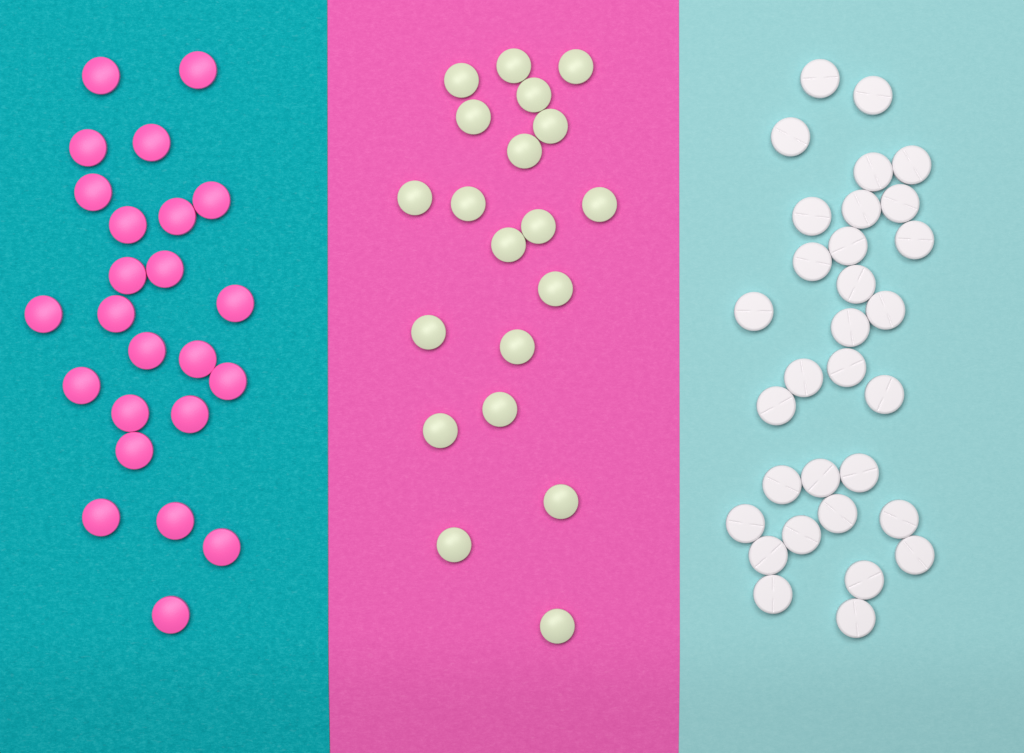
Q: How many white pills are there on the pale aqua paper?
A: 31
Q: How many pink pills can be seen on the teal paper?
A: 24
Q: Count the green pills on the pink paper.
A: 20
